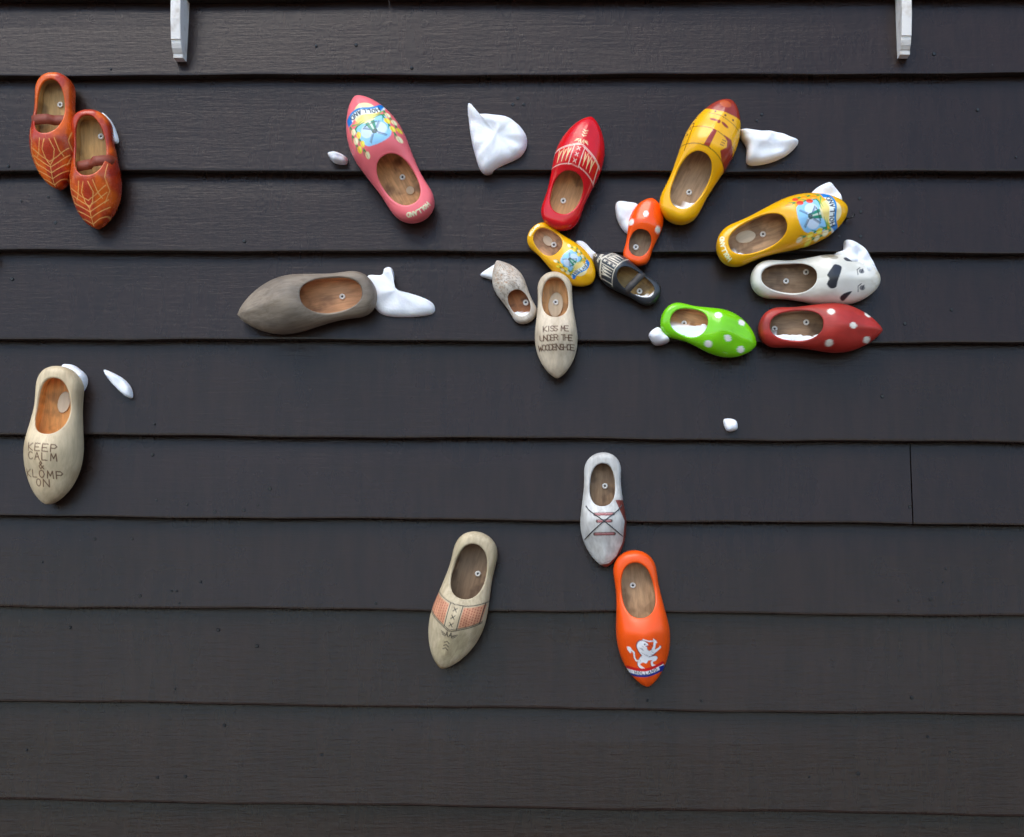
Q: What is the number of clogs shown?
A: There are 19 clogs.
